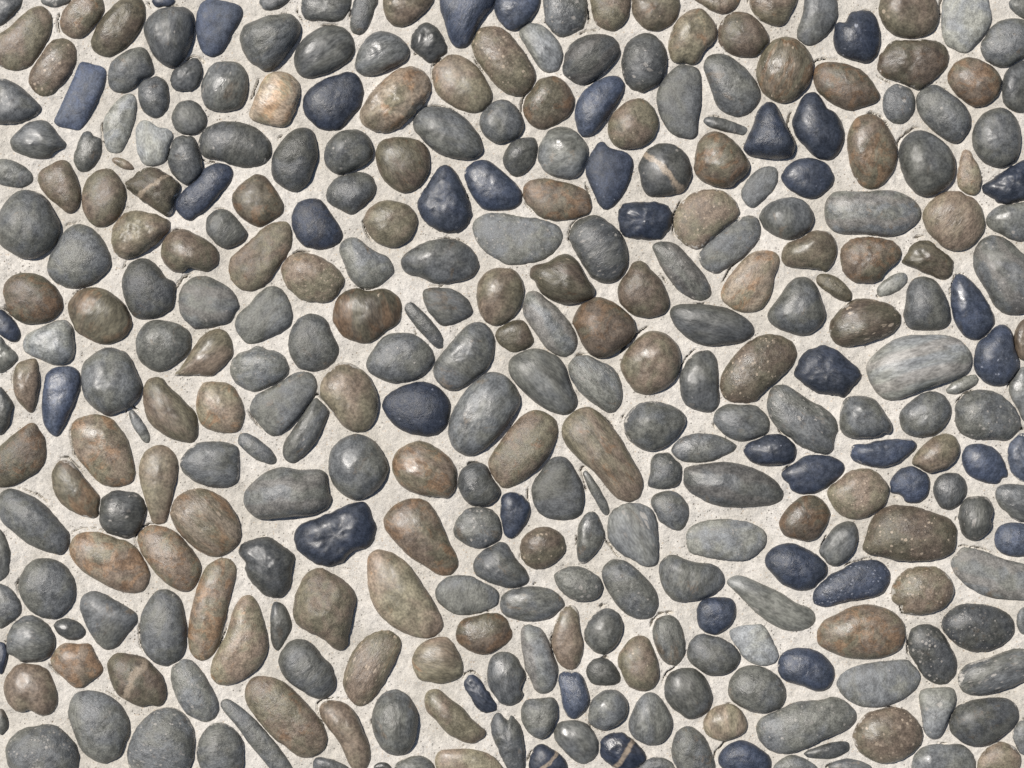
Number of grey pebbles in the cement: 175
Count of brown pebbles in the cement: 98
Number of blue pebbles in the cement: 43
